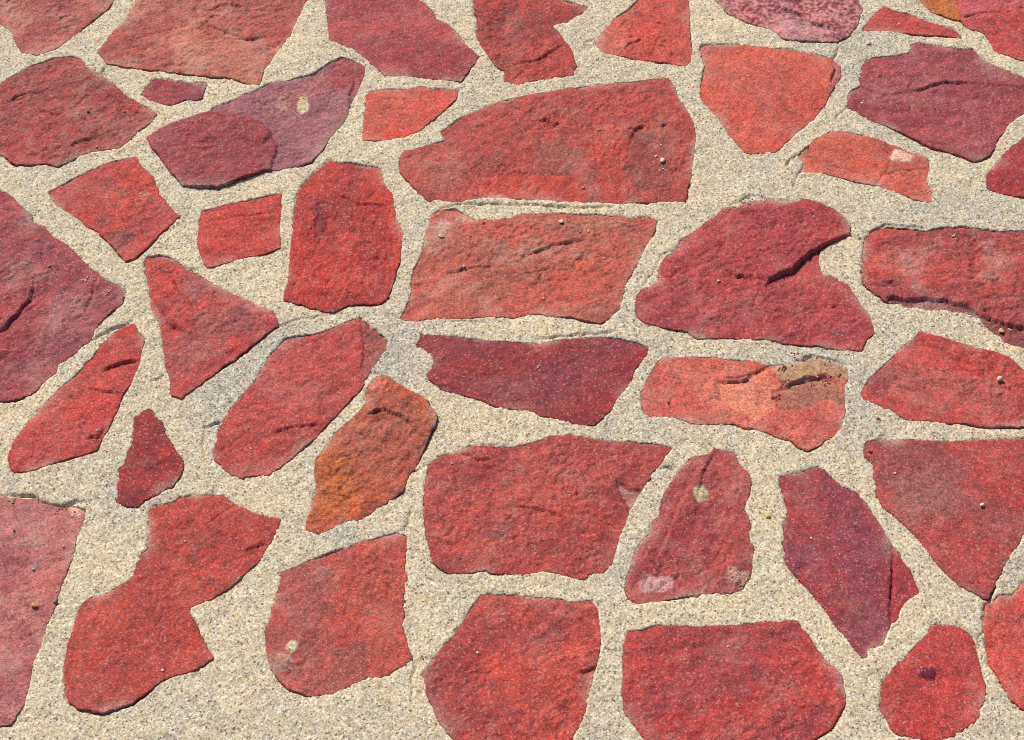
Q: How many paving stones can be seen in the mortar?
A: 43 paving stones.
